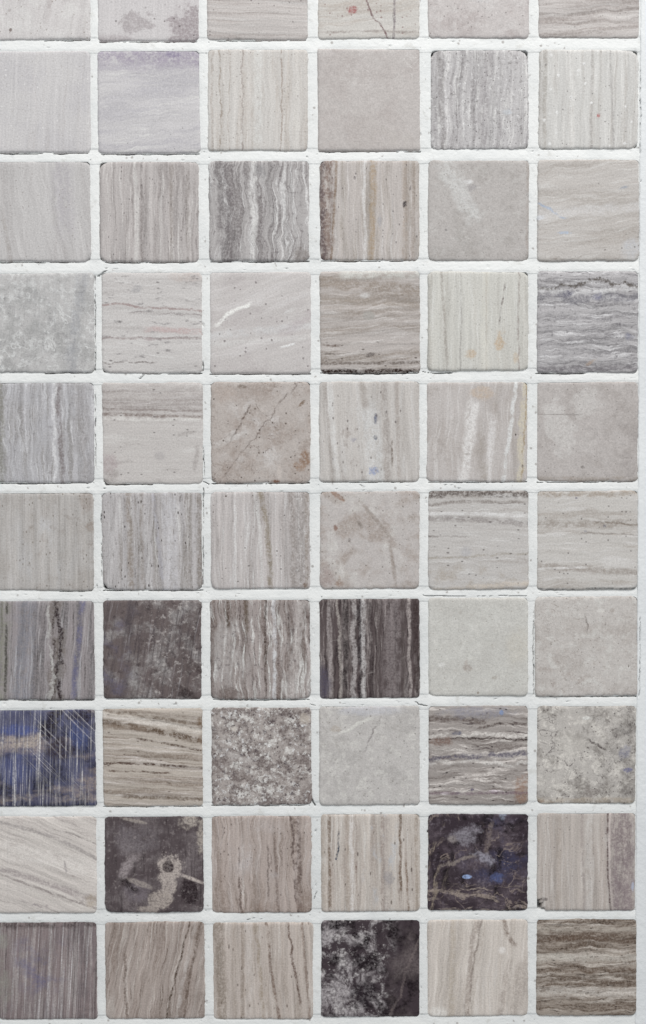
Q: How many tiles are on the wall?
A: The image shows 60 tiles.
